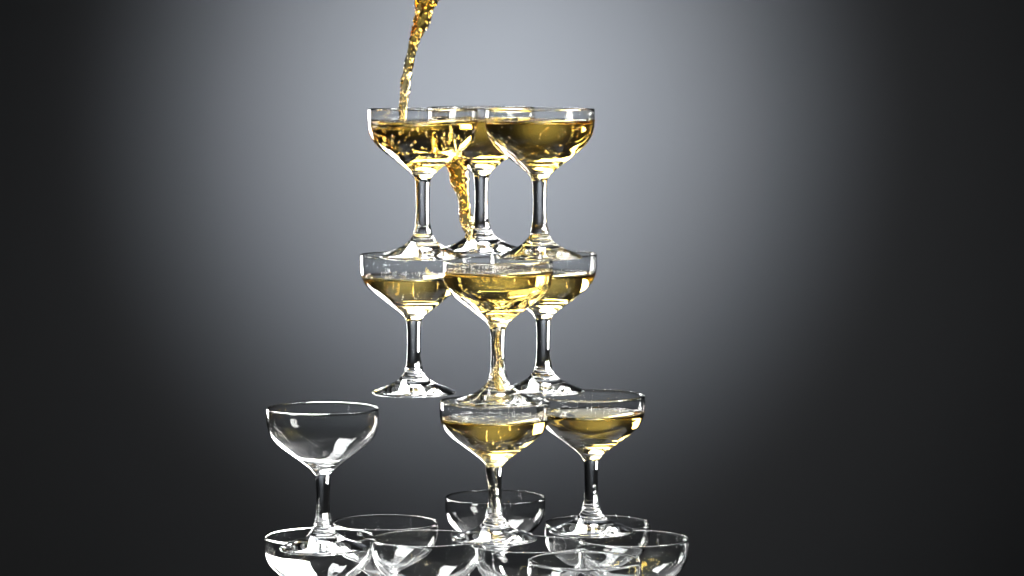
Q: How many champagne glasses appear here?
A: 17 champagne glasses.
